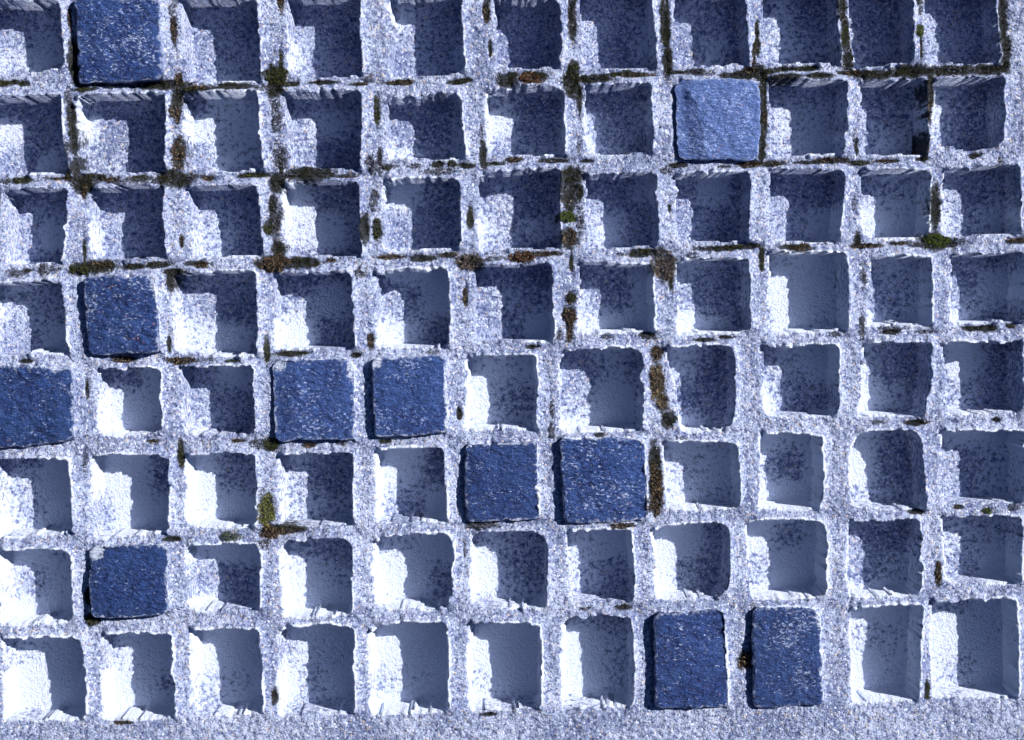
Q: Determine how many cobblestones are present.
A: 11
